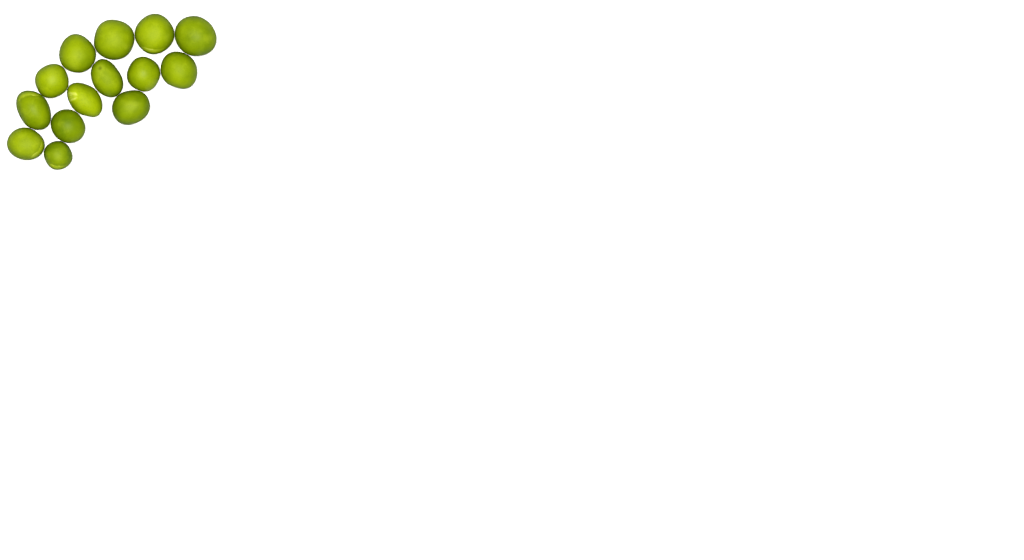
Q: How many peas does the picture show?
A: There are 14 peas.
